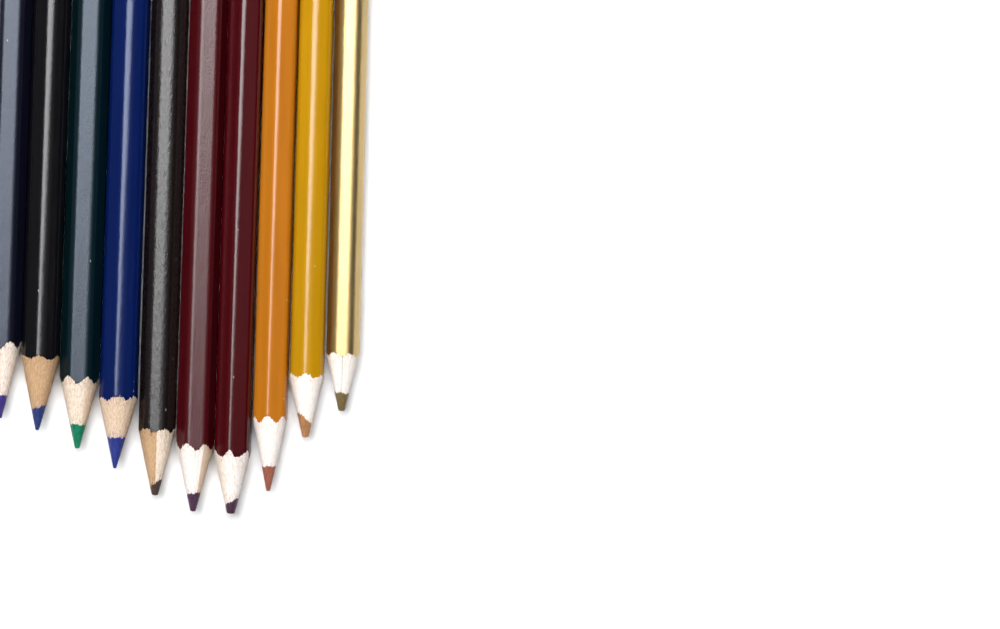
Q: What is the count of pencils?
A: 10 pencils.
